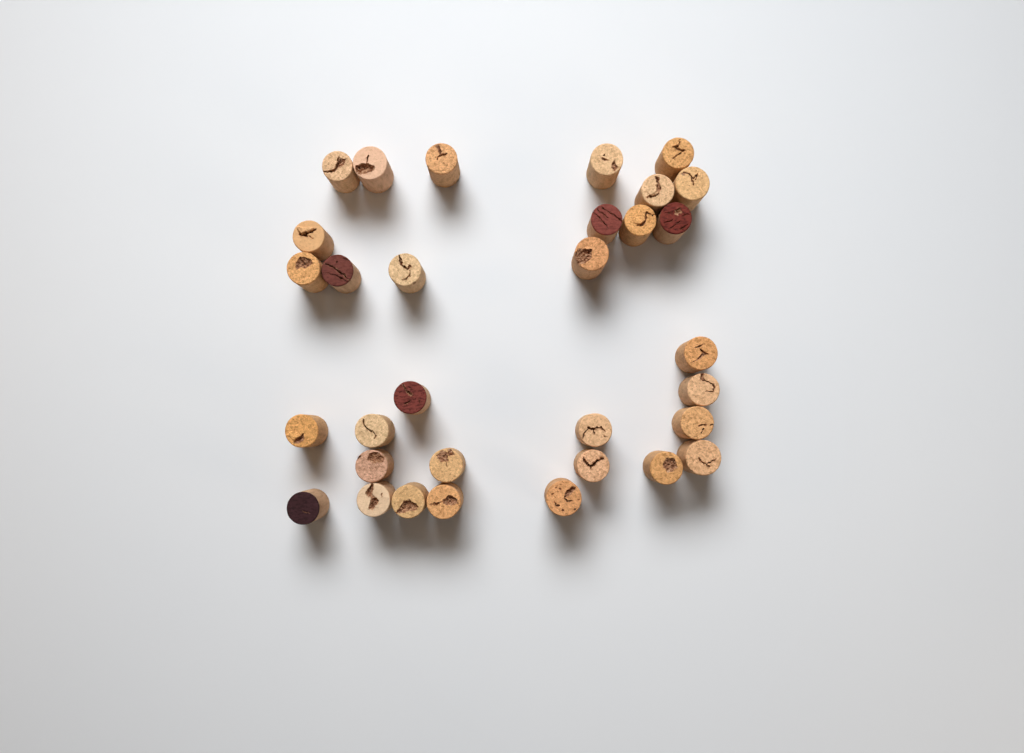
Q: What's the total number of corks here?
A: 32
